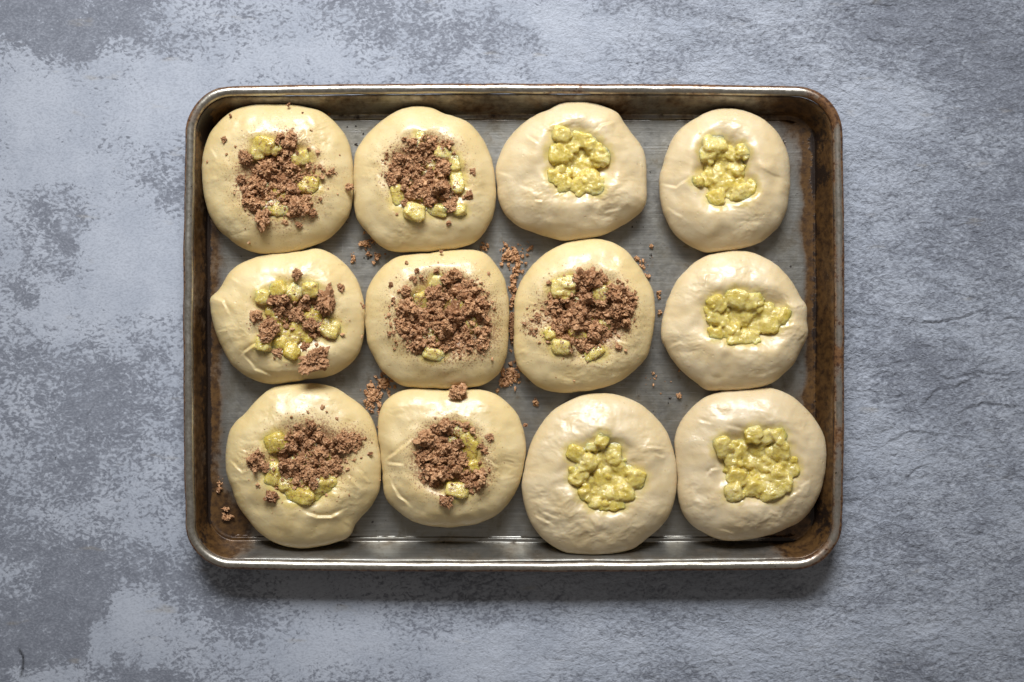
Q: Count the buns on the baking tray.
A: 12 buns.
